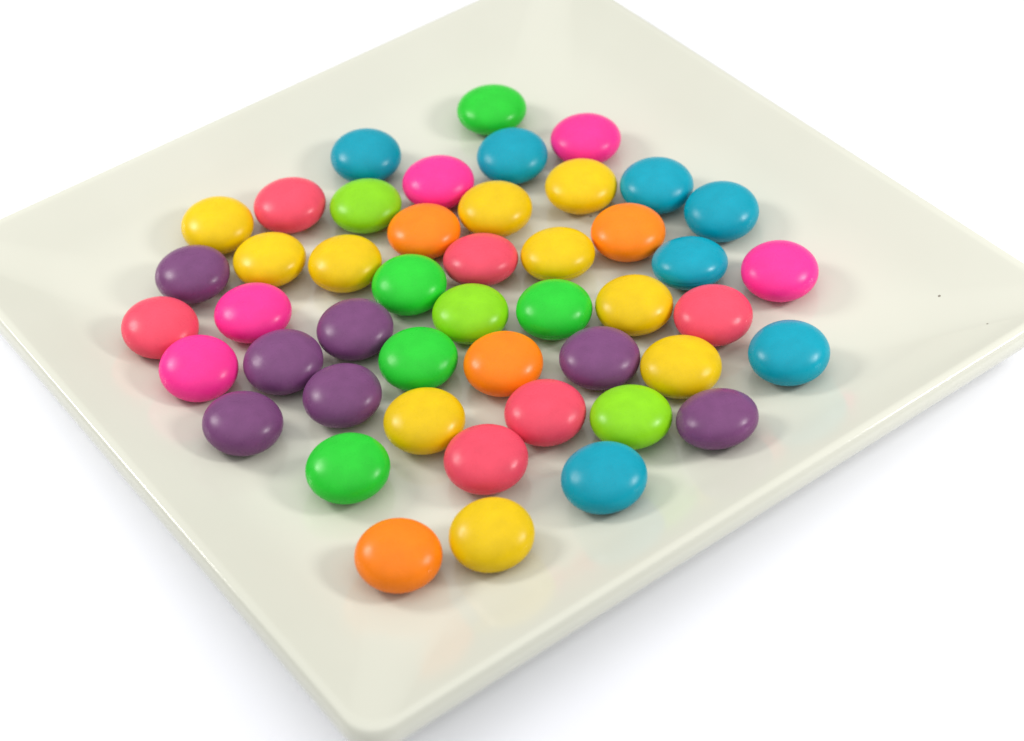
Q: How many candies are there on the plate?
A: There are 47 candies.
